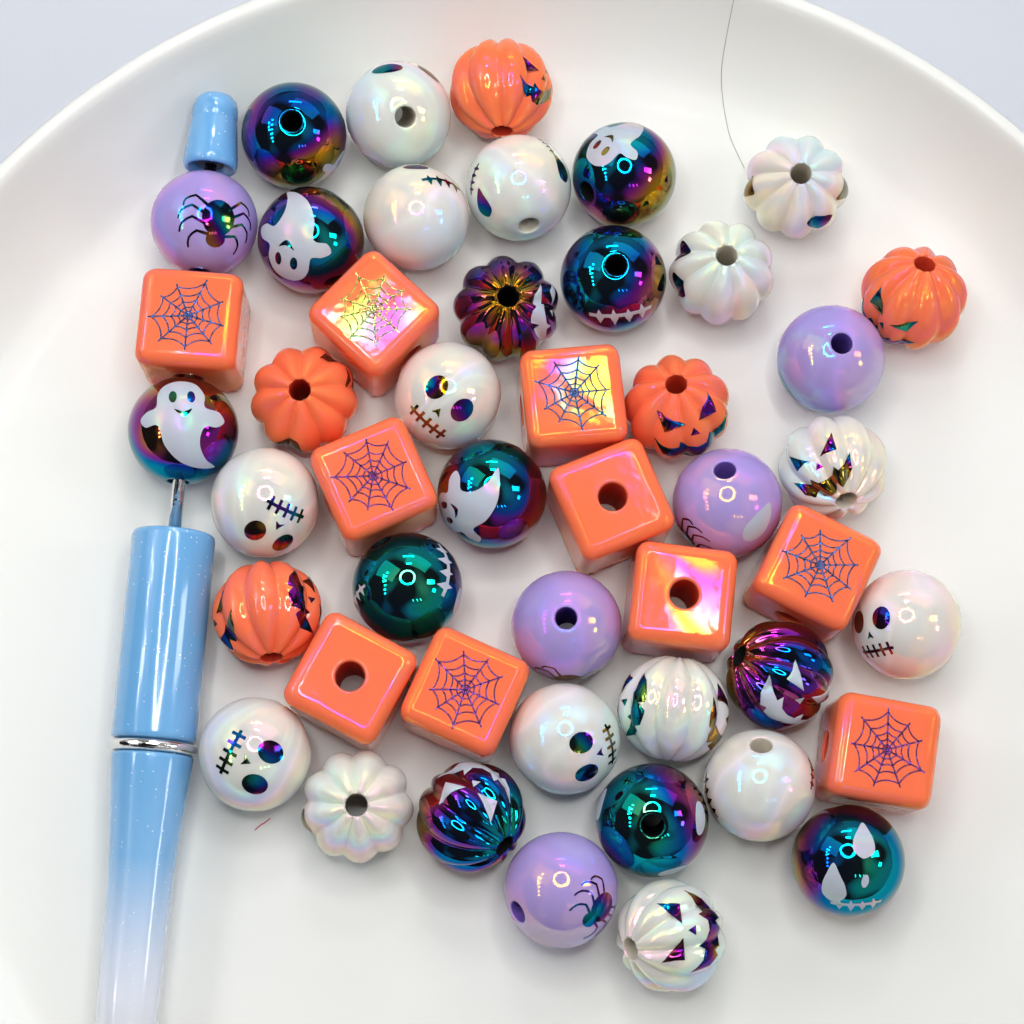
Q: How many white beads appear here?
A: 15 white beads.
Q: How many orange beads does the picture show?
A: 15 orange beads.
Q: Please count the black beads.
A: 12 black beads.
